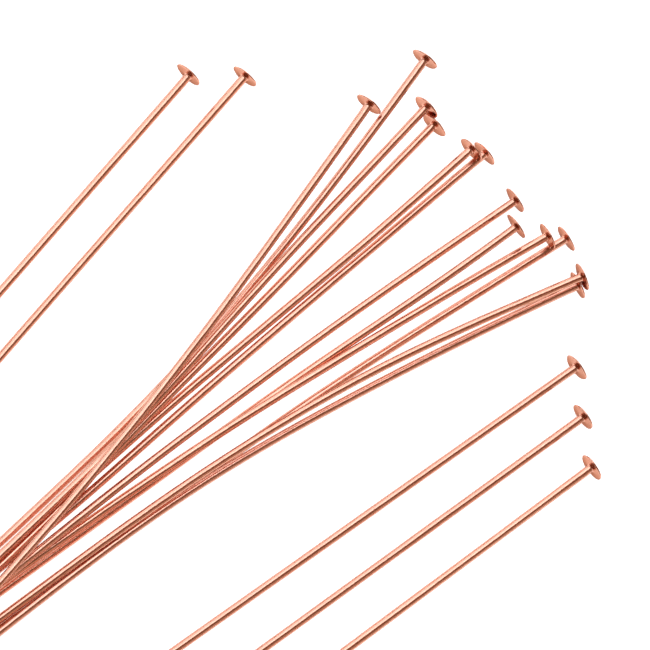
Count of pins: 17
